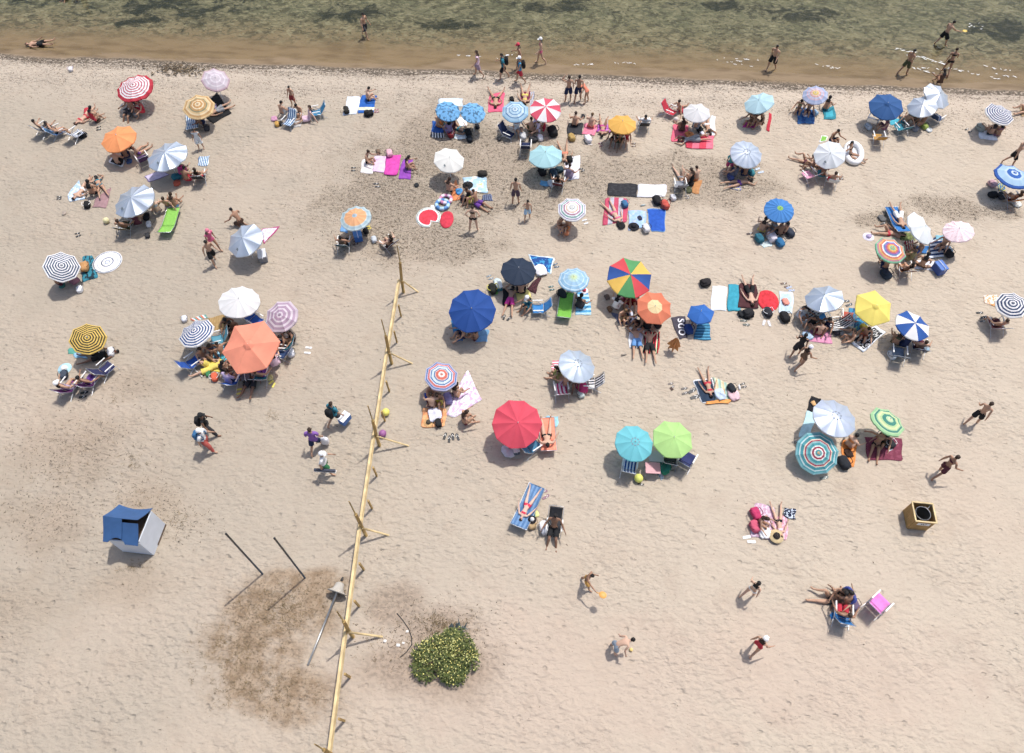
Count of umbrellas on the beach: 55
